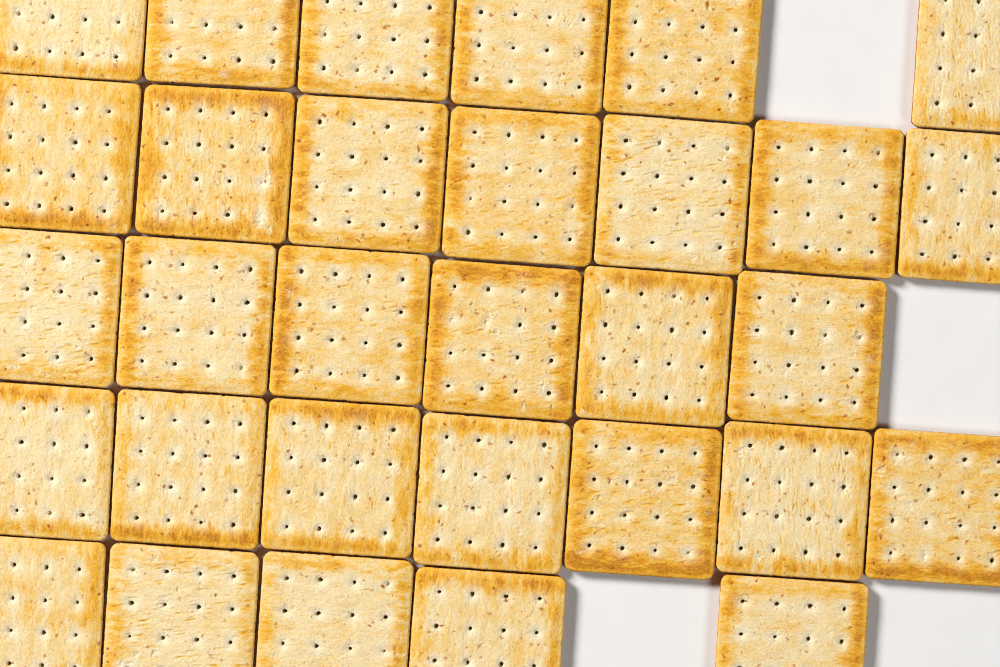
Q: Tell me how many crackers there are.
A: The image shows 31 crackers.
